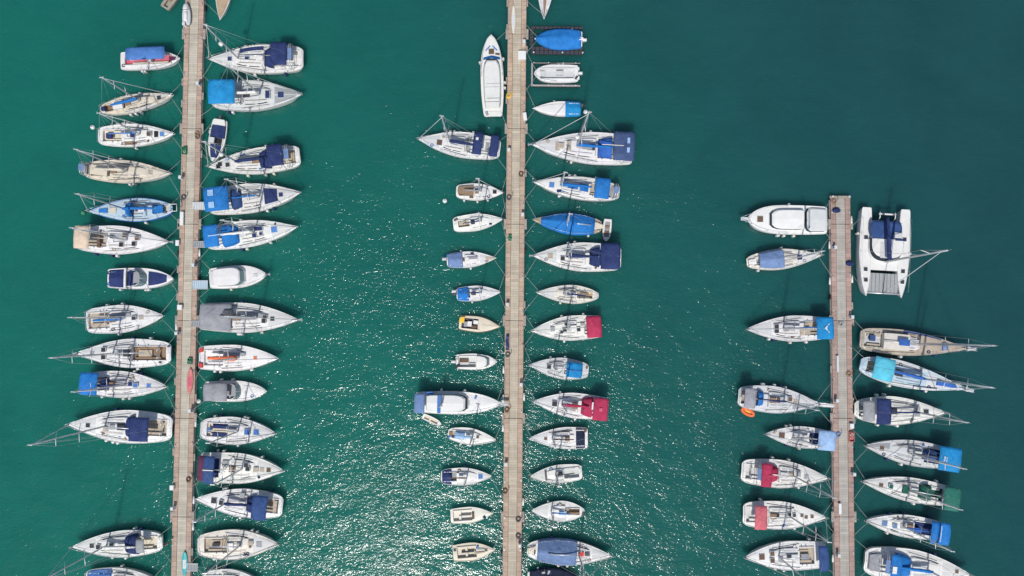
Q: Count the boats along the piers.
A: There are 78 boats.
